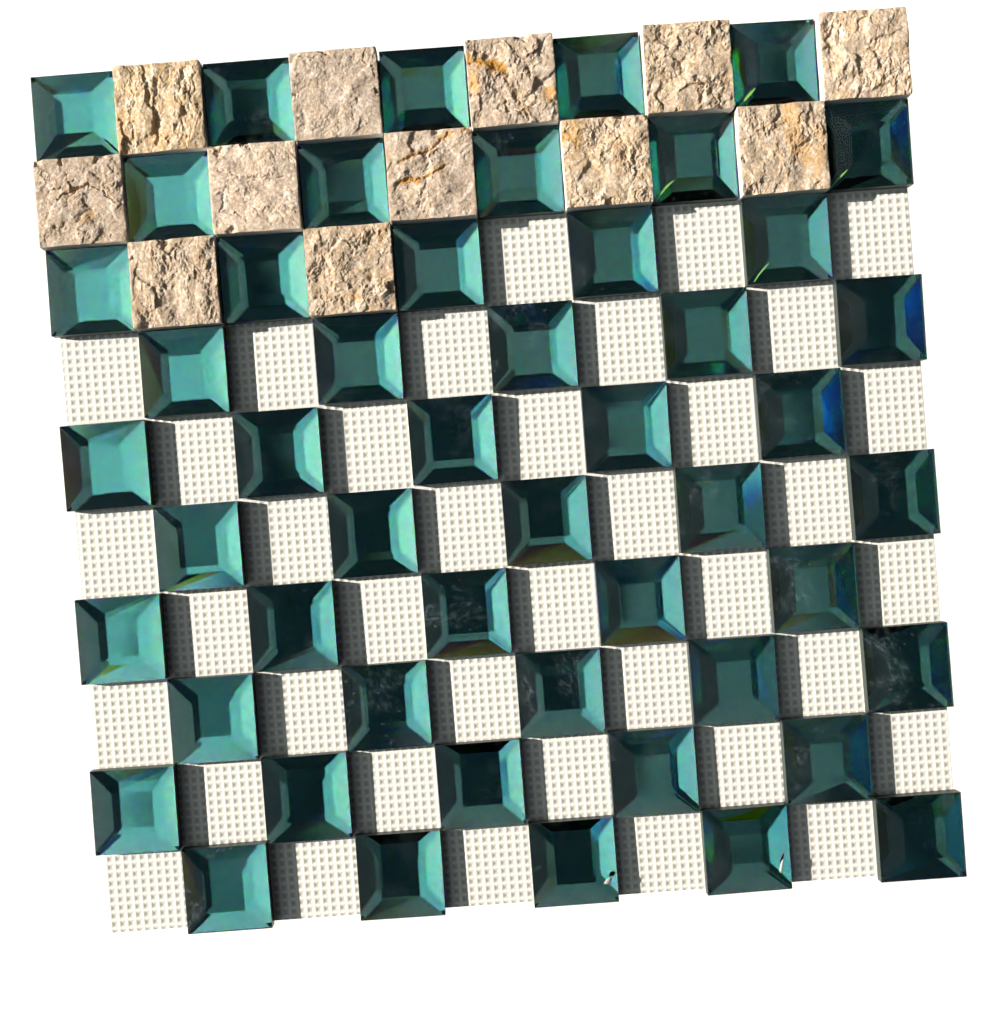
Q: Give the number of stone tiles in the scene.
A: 12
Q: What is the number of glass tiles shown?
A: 50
